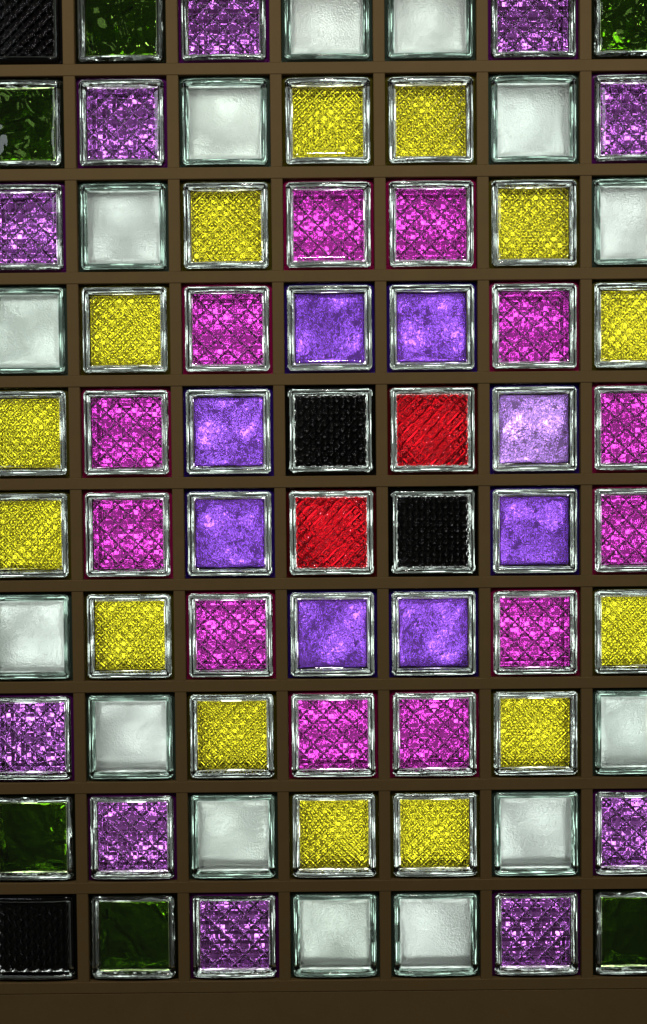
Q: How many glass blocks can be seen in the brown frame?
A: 70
